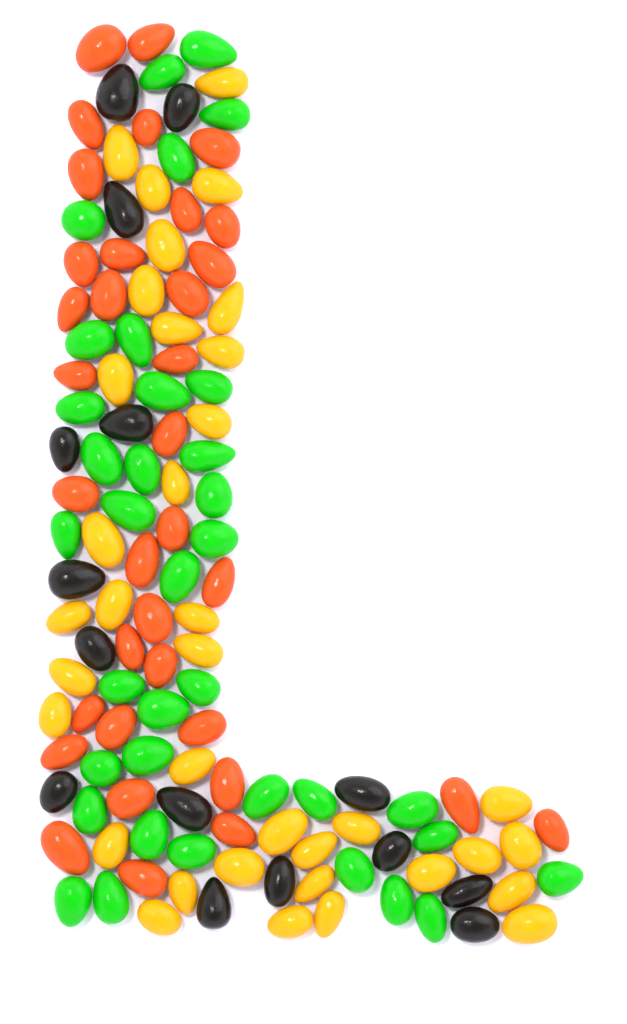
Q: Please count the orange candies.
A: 35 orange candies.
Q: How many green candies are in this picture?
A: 36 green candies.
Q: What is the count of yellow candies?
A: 36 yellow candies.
